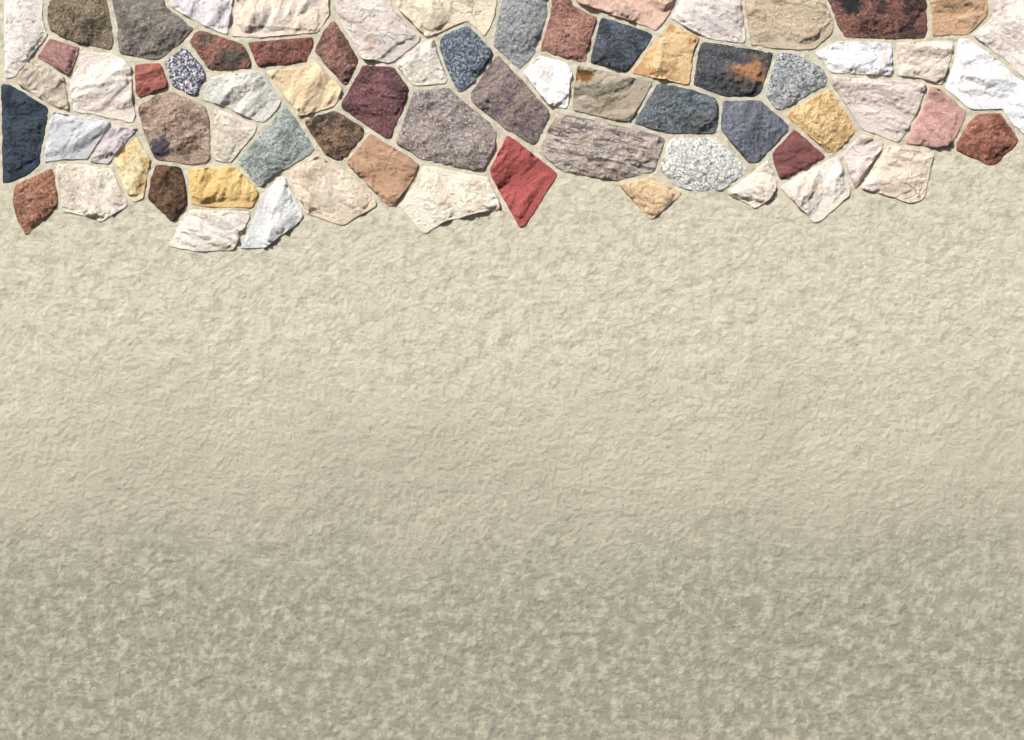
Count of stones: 71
